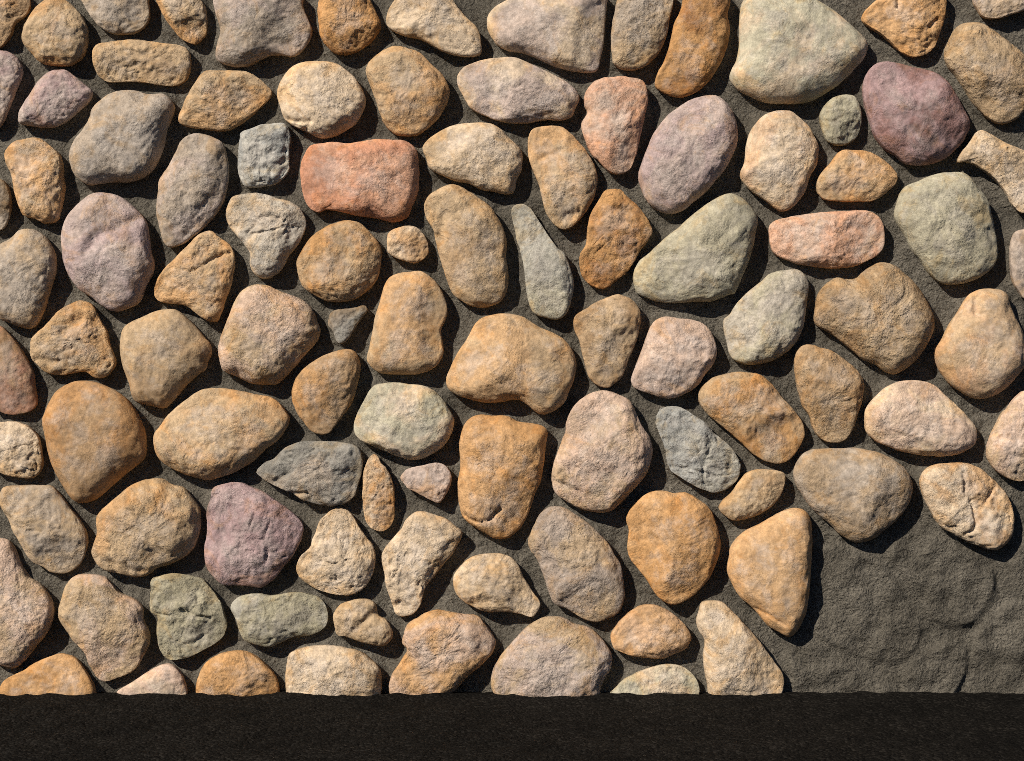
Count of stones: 102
